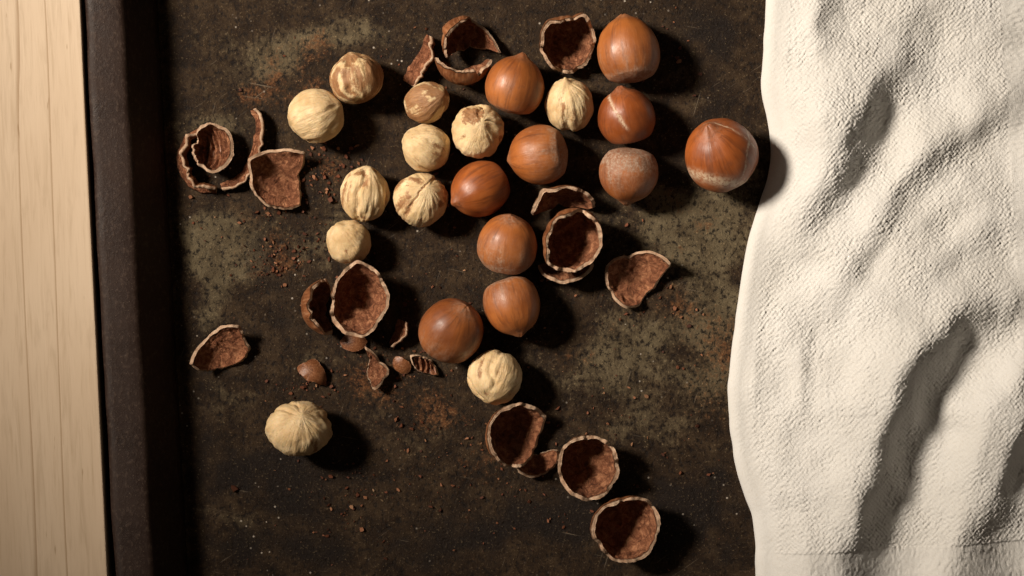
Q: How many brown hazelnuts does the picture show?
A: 10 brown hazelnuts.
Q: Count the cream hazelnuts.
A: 11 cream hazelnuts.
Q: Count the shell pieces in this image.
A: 25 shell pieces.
